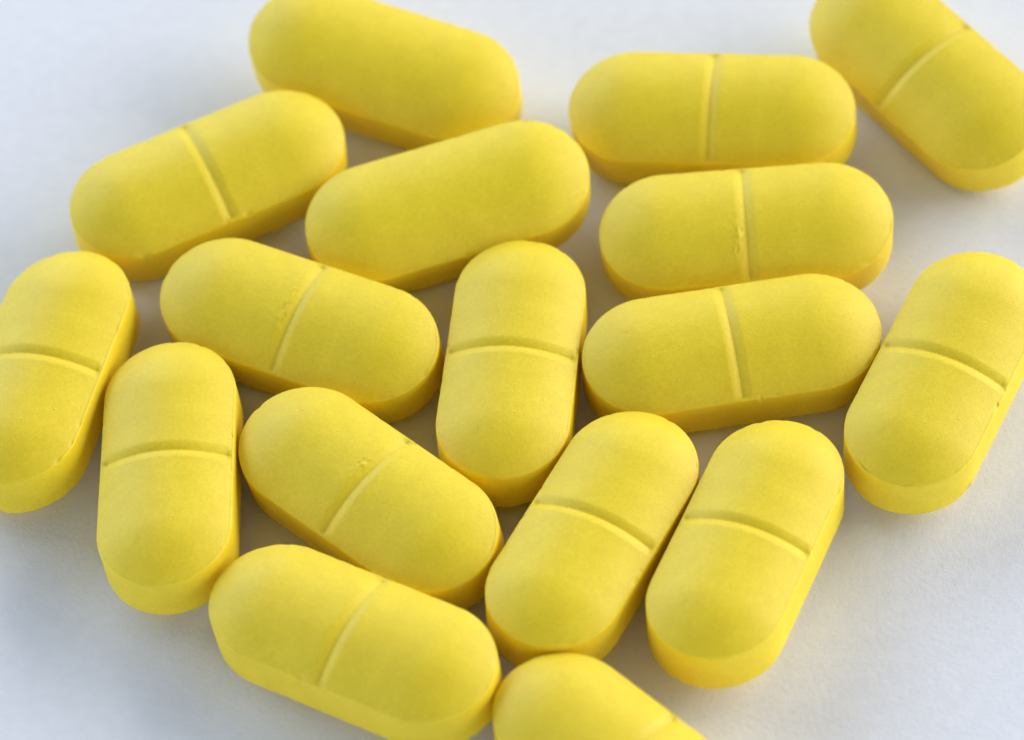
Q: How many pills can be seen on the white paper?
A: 17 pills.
